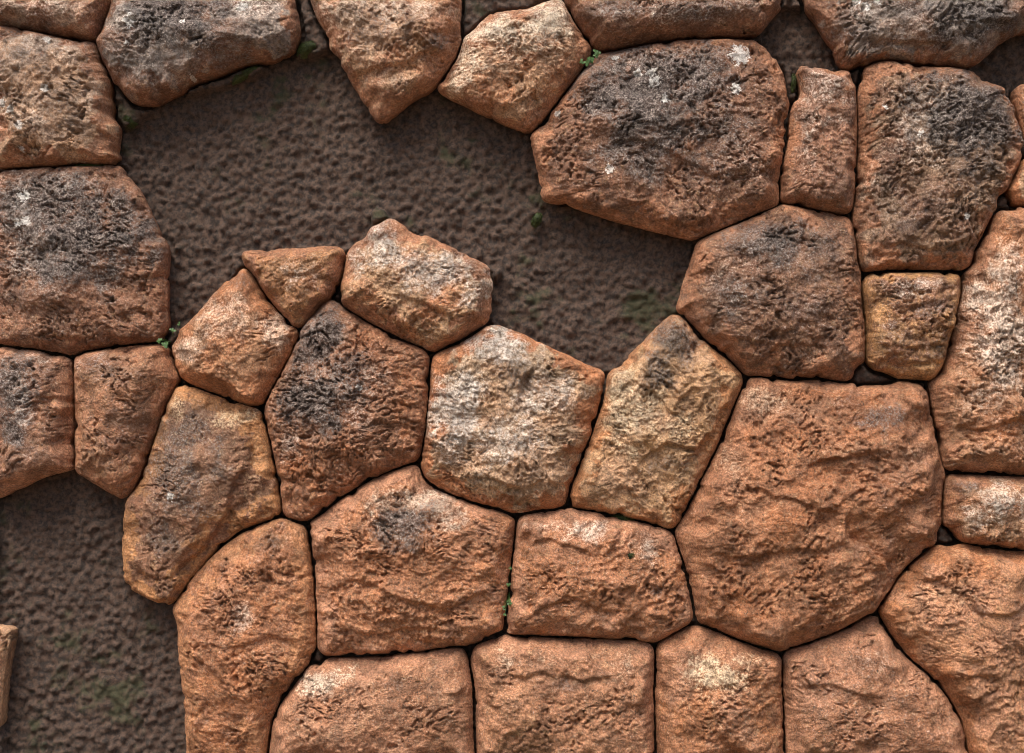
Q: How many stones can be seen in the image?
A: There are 36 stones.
